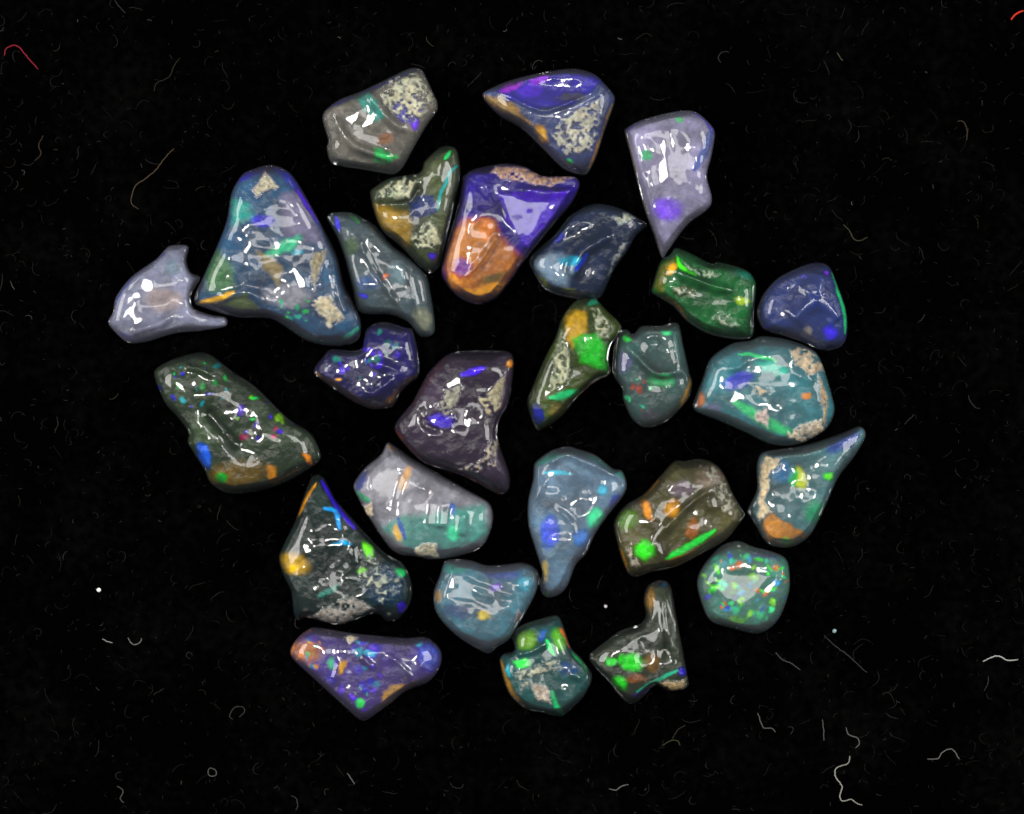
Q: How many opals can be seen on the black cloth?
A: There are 27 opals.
